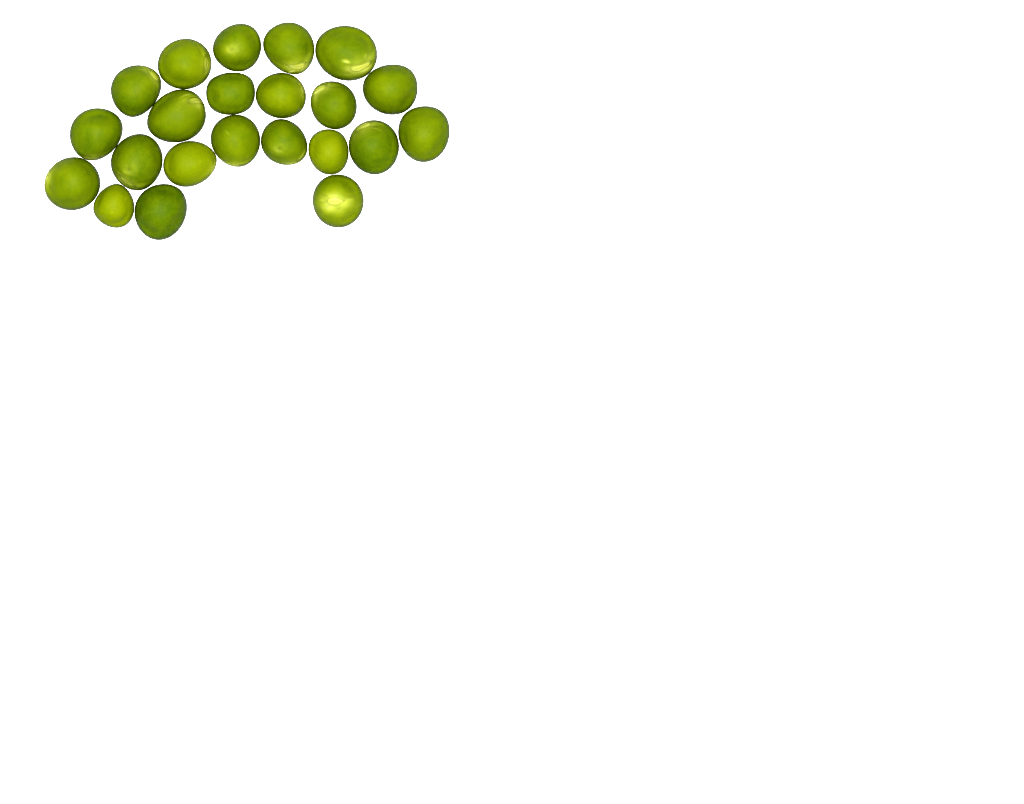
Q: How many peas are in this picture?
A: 22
